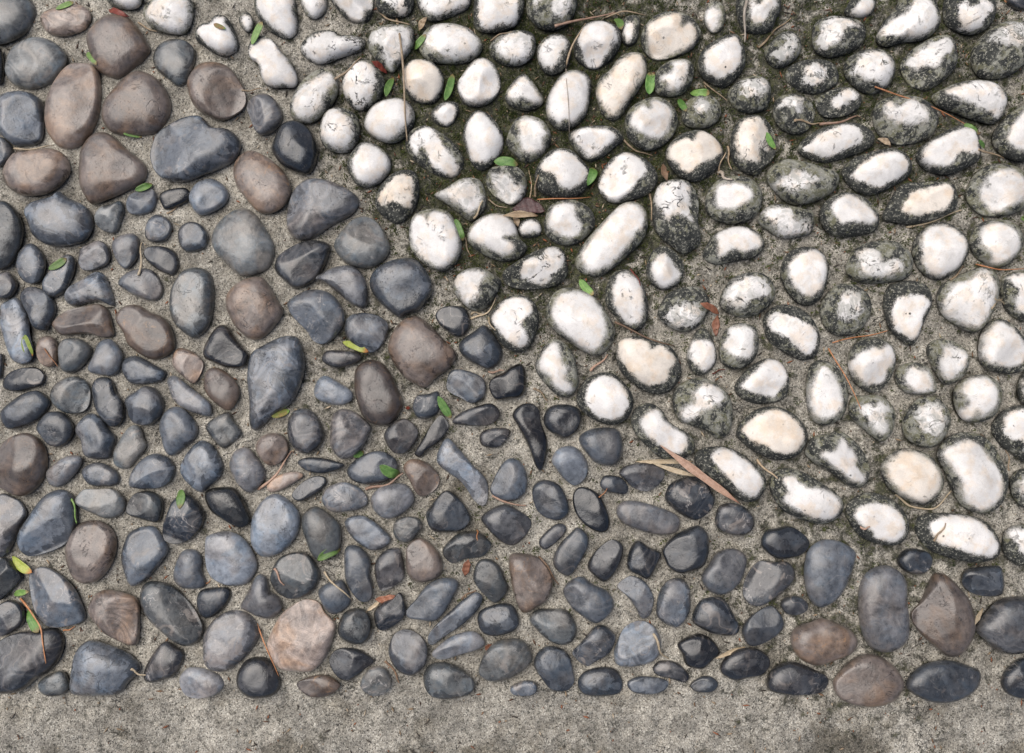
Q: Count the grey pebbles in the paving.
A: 168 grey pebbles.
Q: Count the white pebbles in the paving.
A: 124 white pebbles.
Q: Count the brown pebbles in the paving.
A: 29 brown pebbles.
